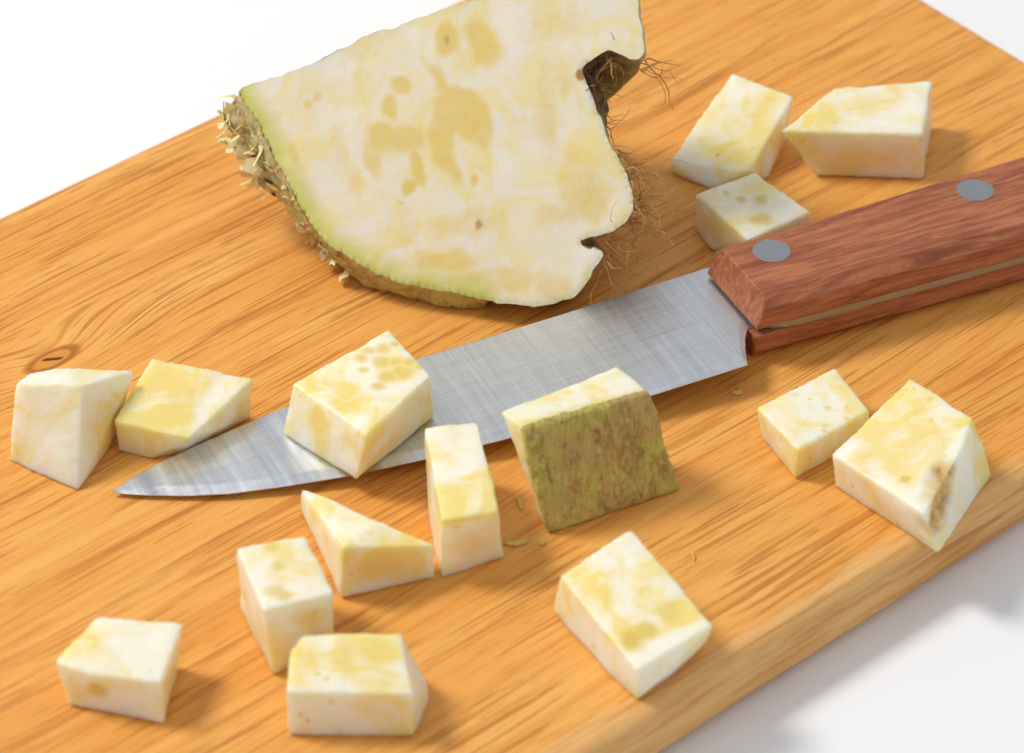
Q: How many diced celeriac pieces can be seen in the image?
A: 15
